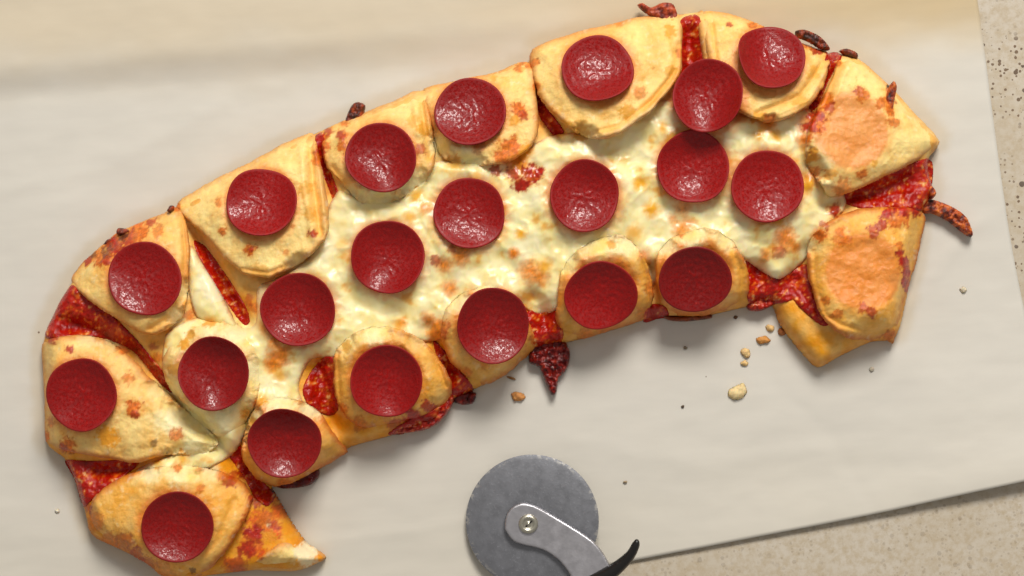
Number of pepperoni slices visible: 21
